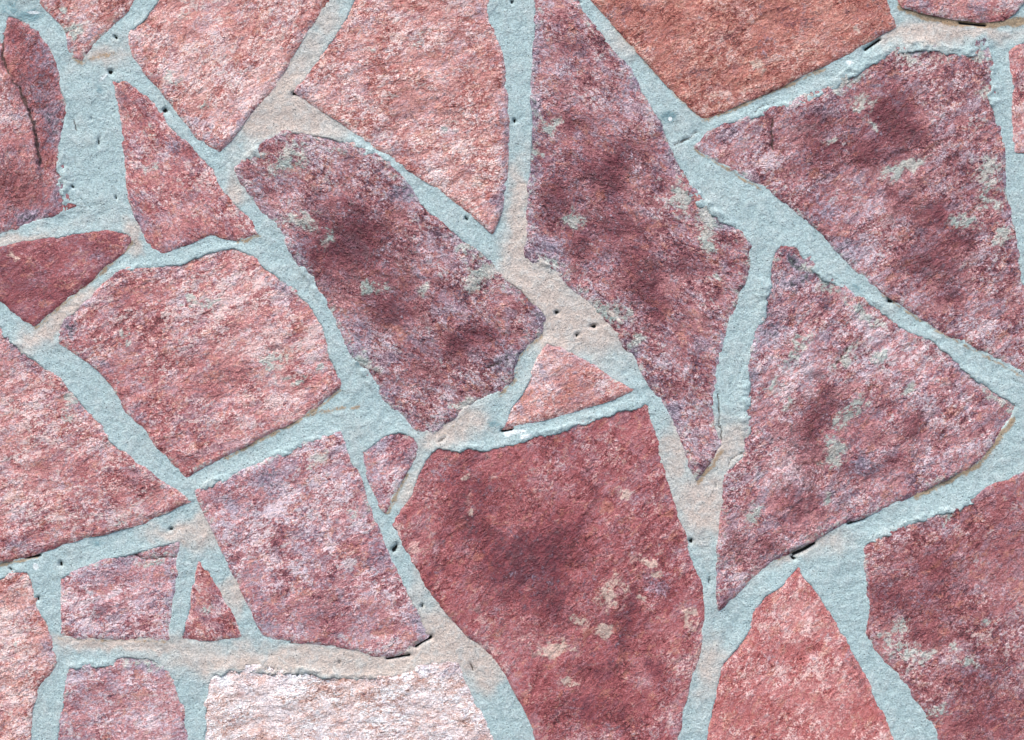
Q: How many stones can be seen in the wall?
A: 26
